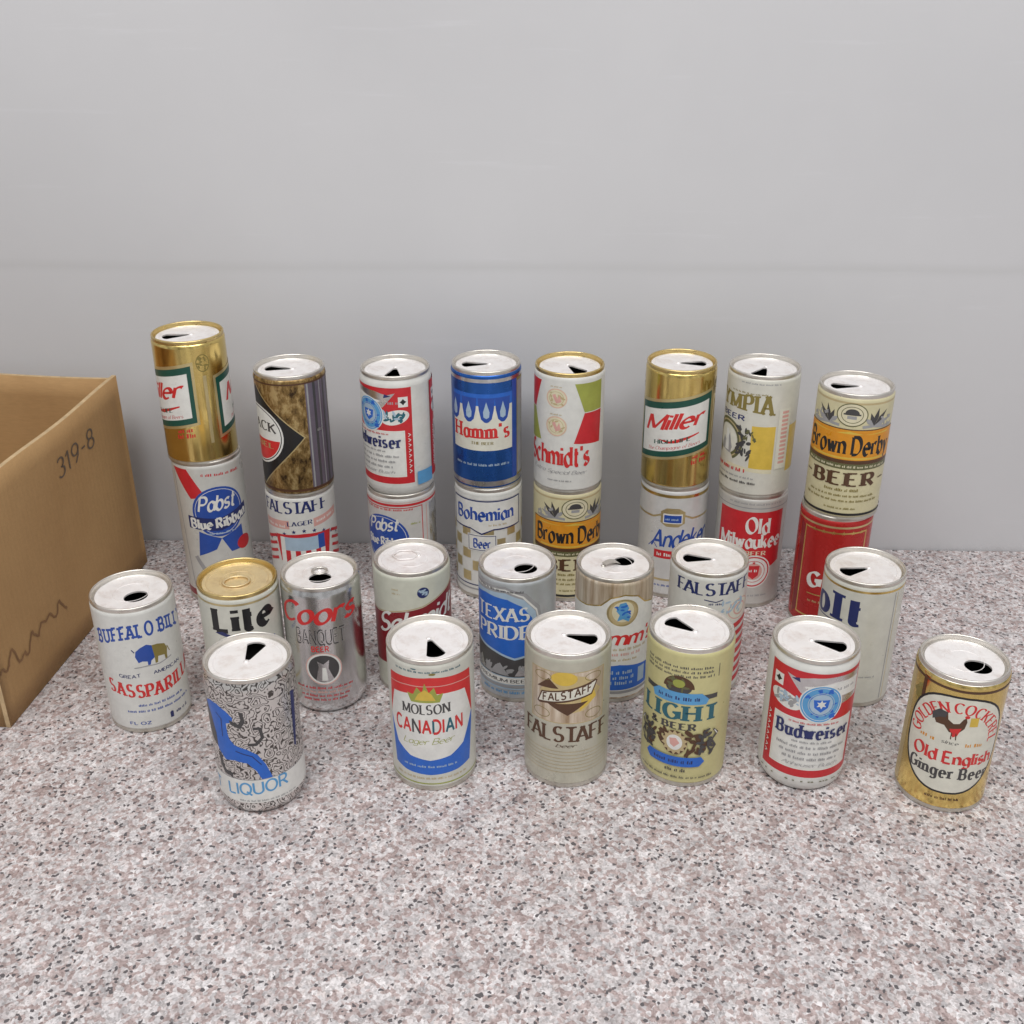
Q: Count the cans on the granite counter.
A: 30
